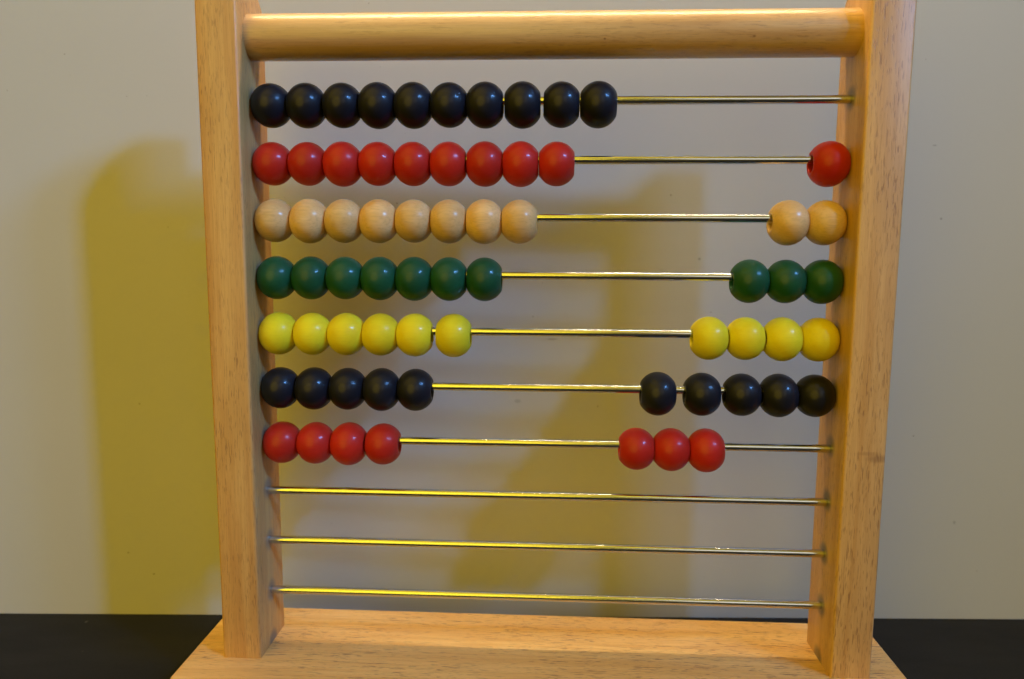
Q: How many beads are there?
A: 67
